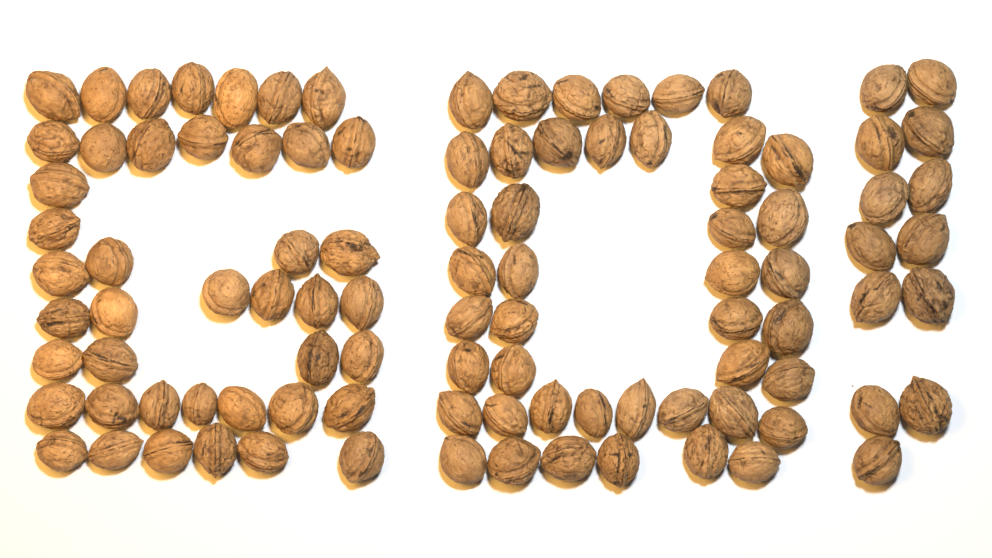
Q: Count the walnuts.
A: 100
